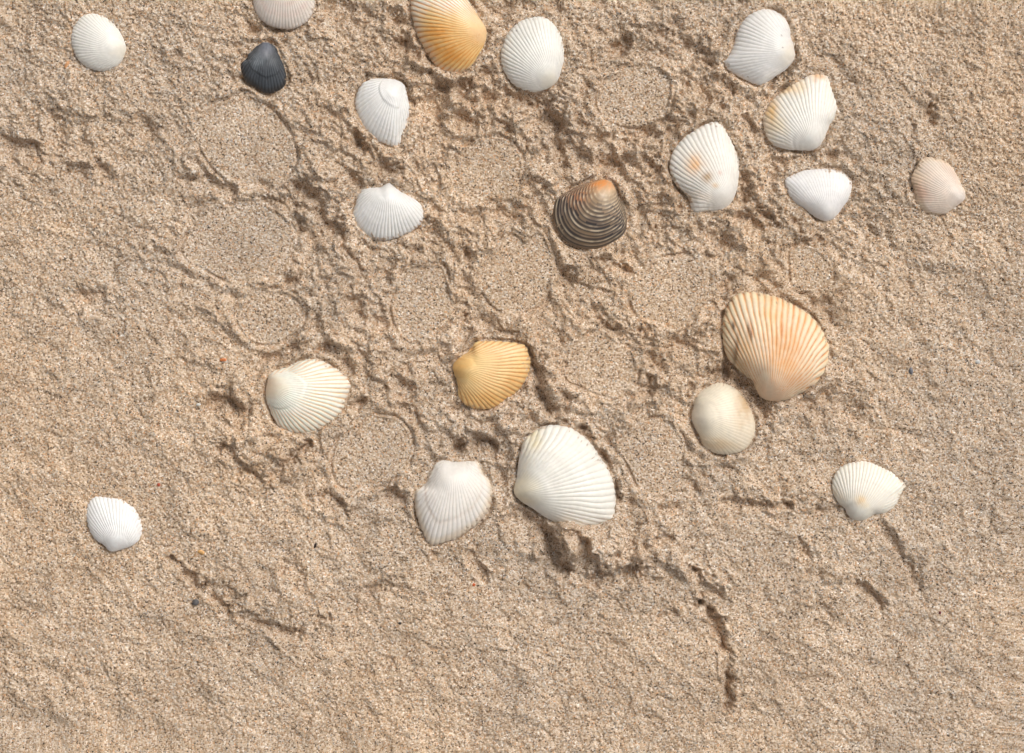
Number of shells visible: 21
